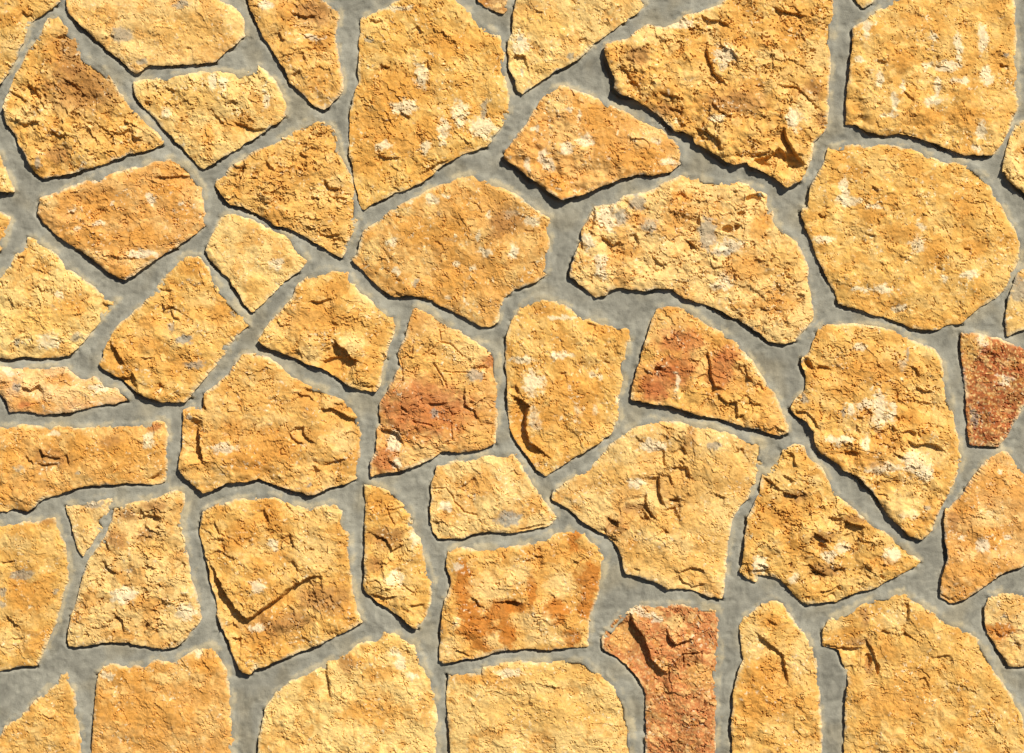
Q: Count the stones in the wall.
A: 51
